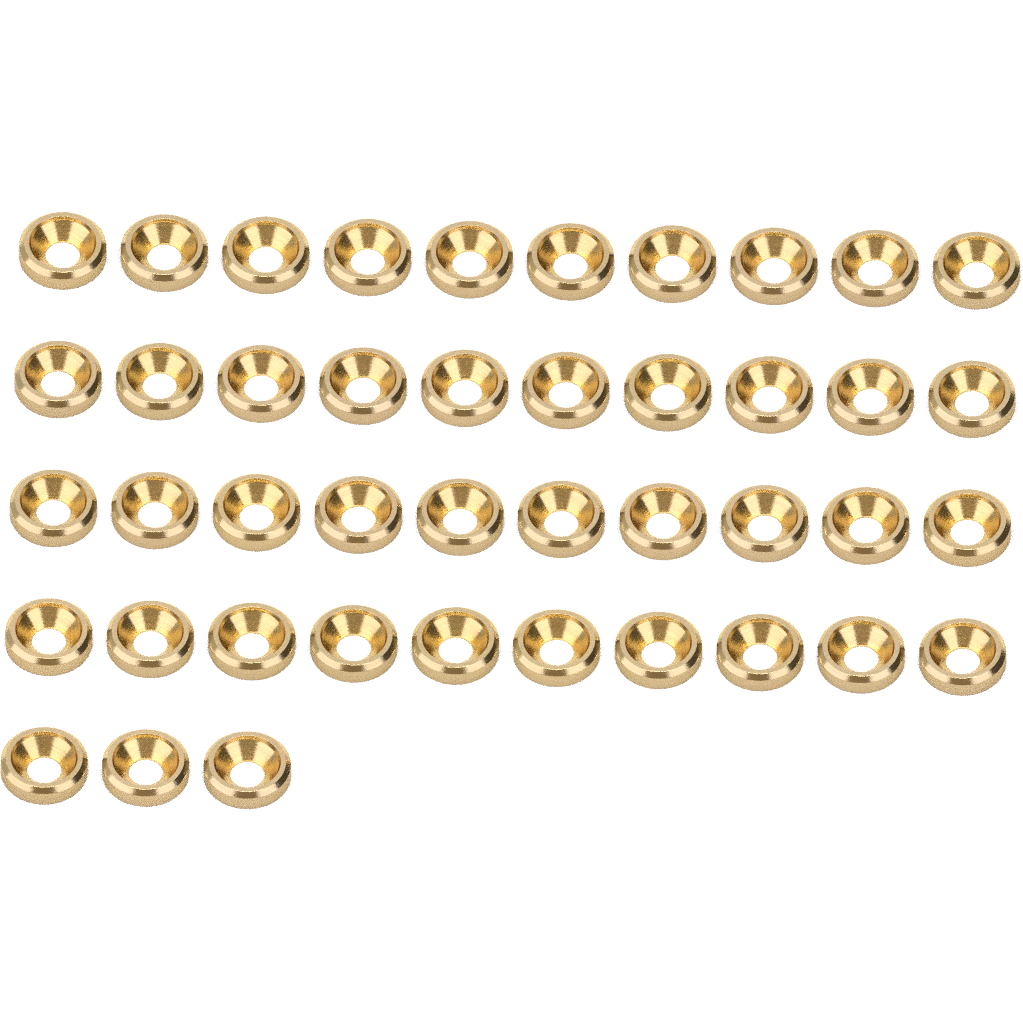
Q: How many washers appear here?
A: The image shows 43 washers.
